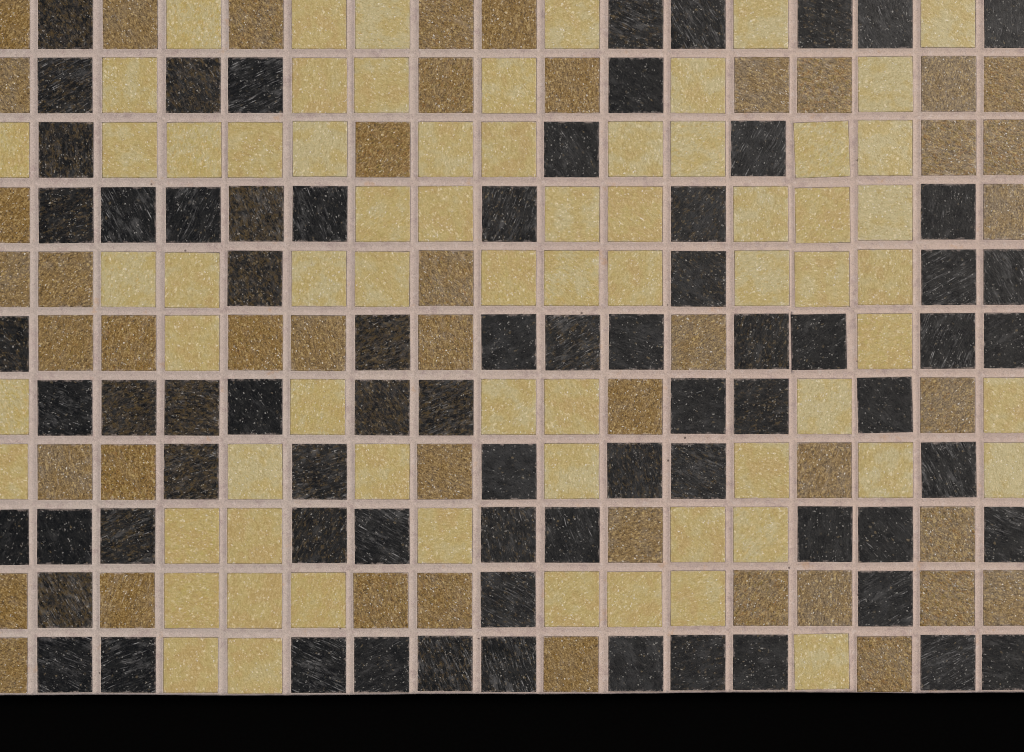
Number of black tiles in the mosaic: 73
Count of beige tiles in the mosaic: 69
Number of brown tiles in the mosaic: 45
